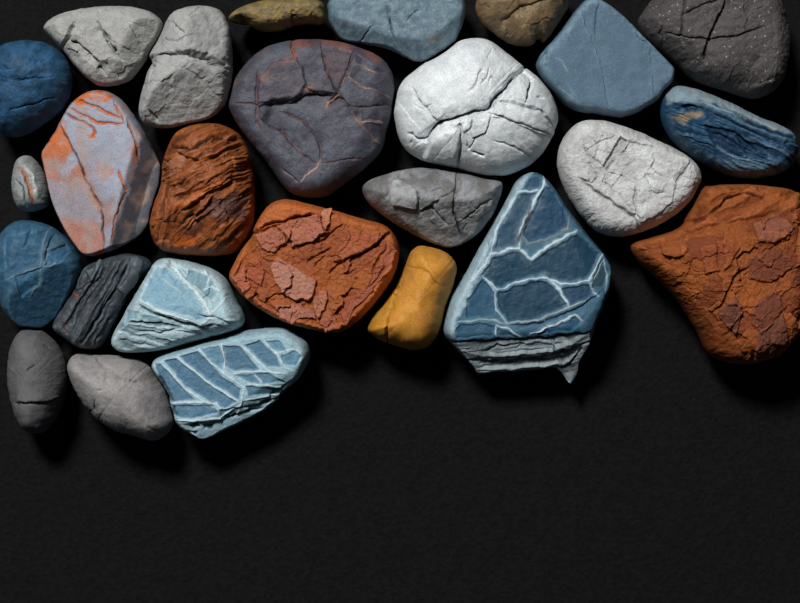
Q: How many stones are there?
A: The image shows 26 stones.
